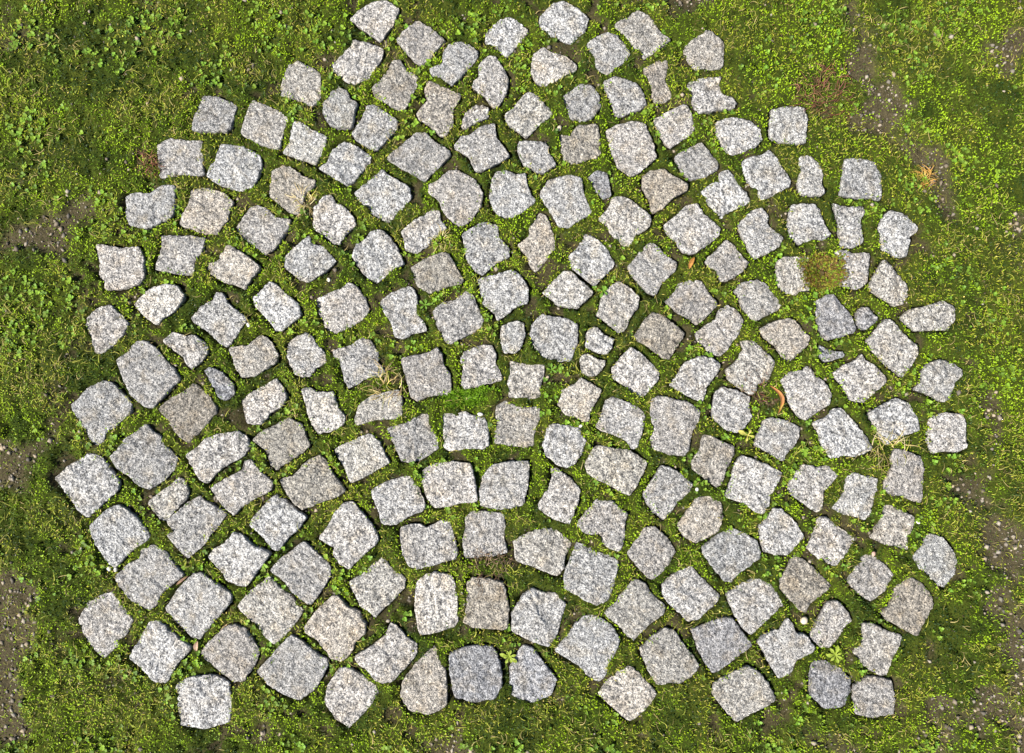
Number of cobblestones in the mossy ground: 200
